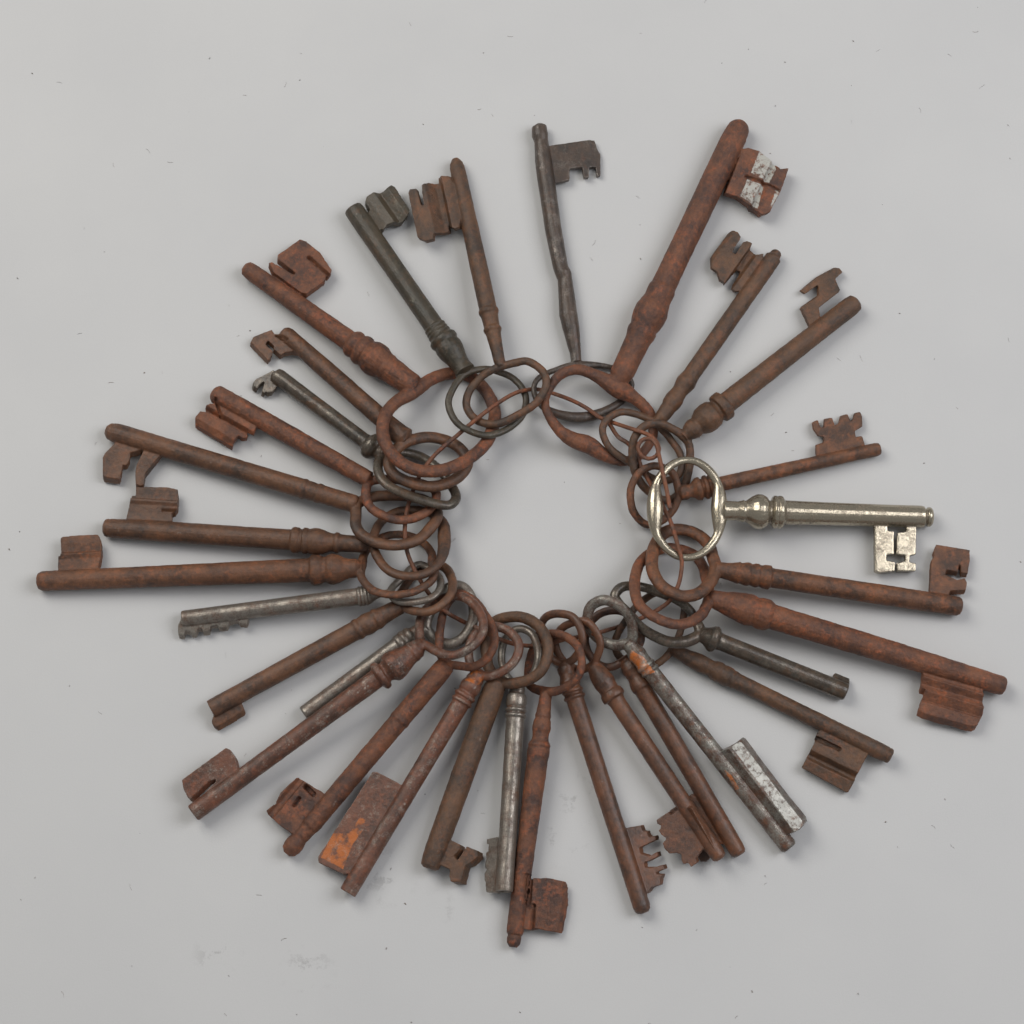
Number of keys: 32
